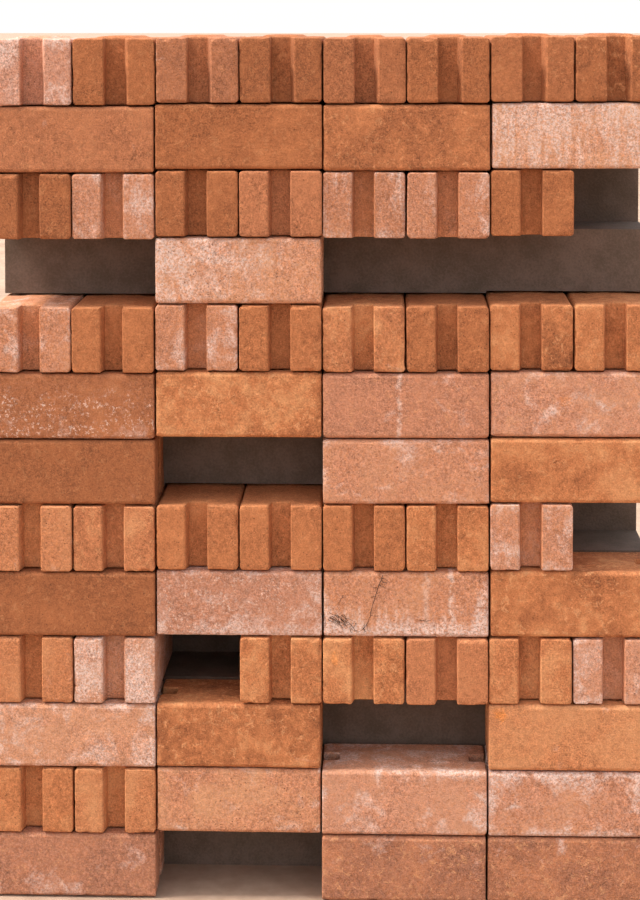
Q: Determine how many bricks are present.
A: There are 64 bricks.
